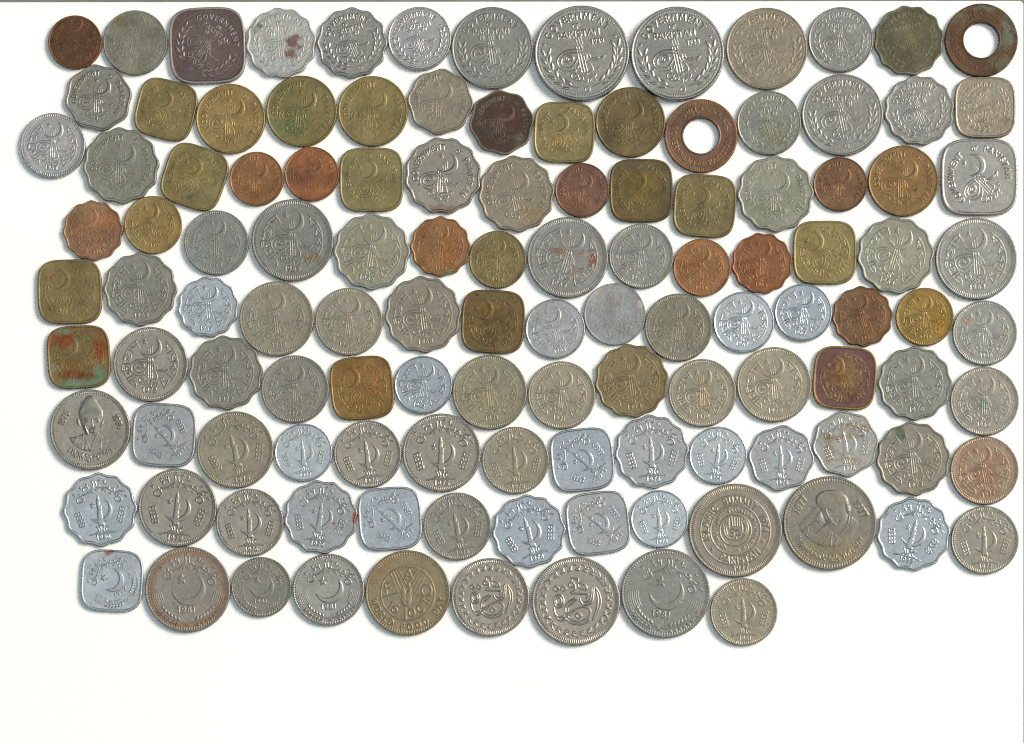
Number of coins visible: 121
